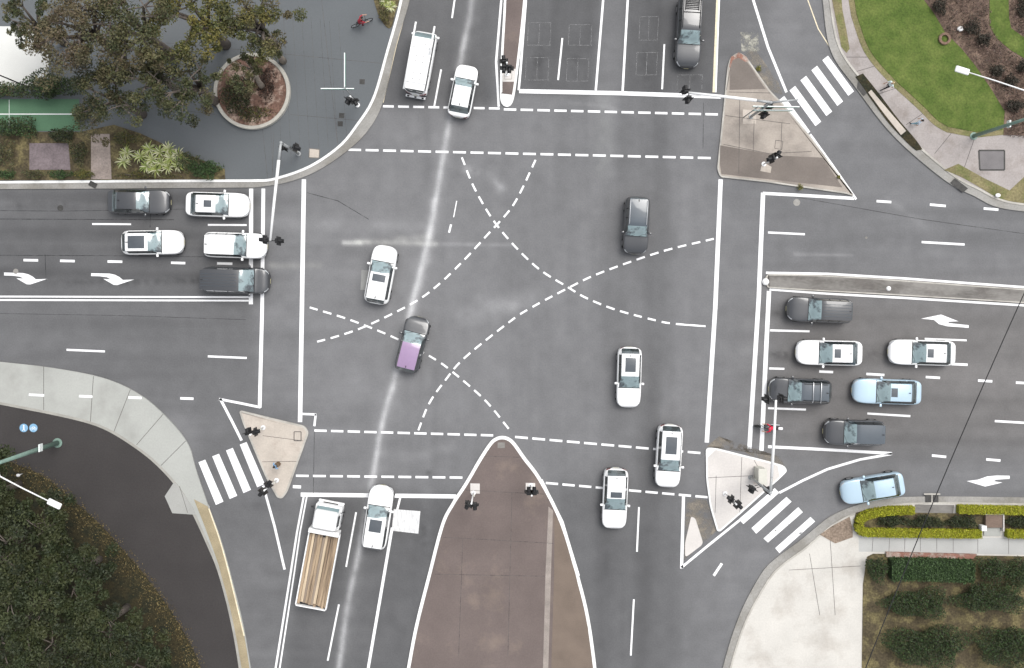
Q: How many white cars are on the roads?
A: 11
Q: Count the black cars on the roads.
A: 8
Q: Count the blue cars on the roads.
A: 2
